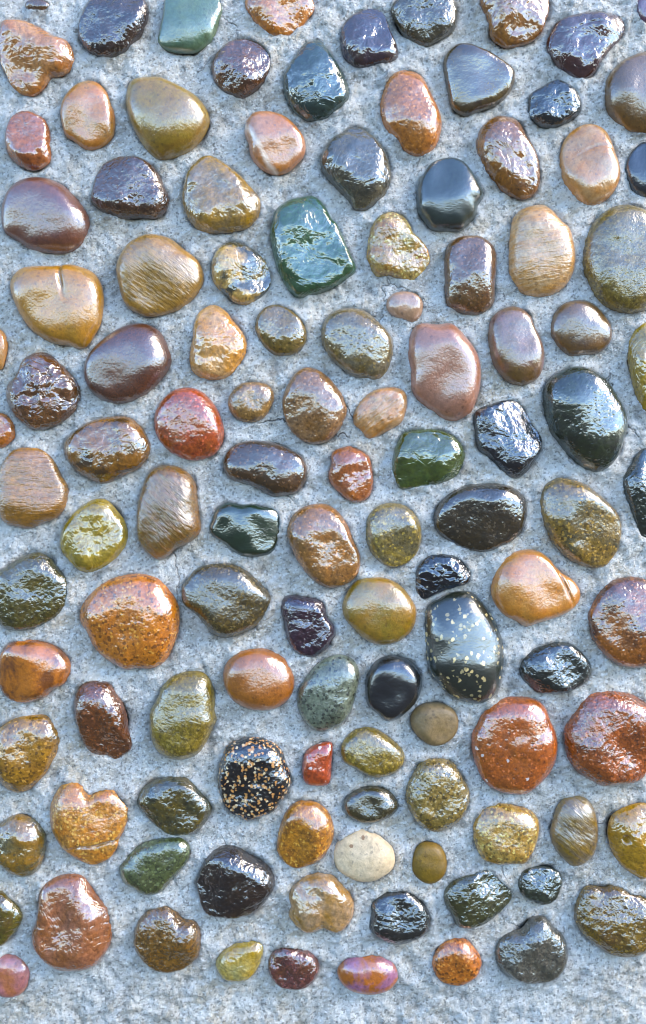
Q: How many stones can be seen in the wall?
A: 117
